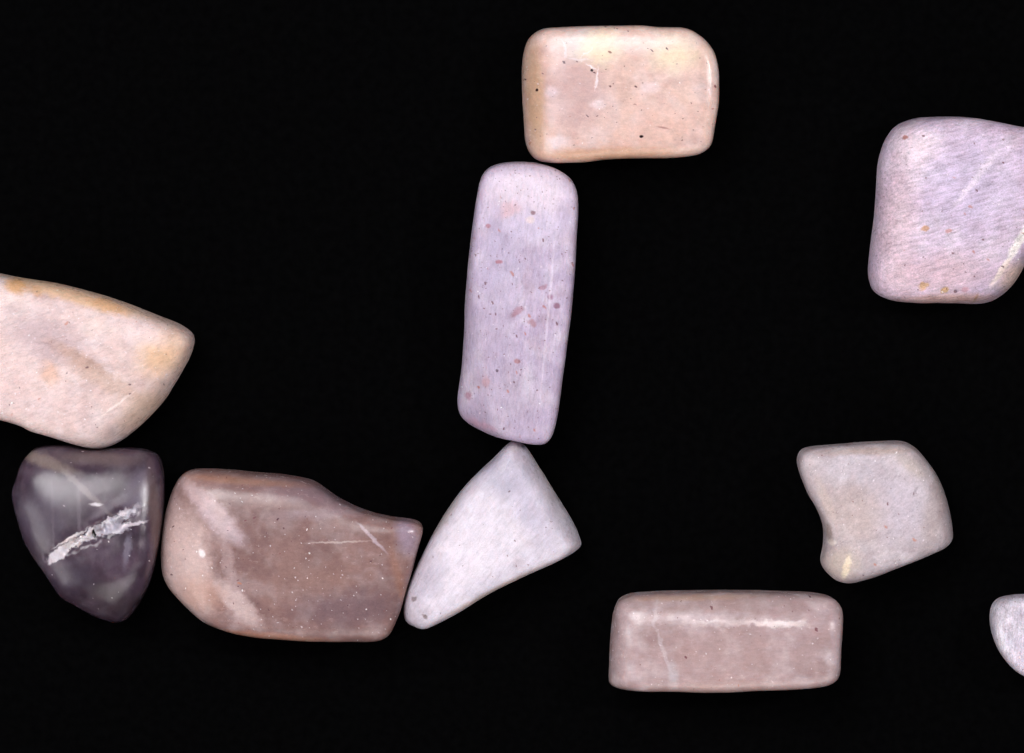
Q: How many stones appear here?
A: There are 10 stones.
